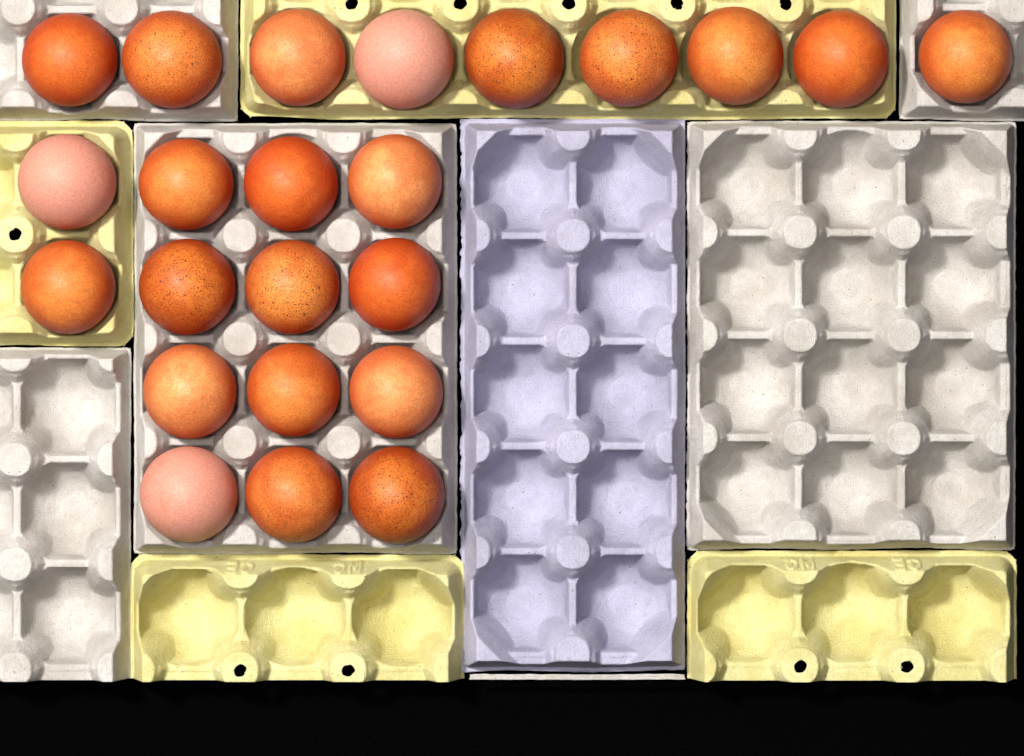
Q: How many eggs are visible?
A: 23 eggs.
